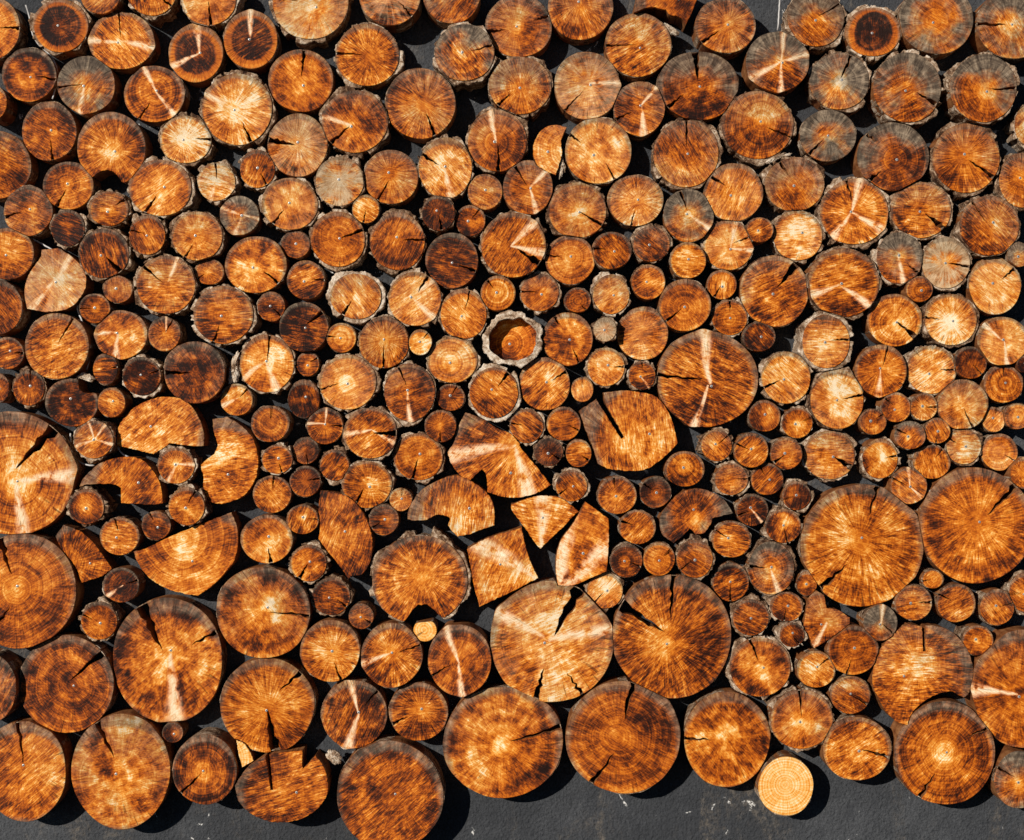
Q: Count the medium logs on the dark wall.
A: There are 131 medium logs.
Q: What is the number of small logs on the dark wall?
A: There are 128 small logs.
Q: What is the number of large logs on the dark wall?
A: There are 22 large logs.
